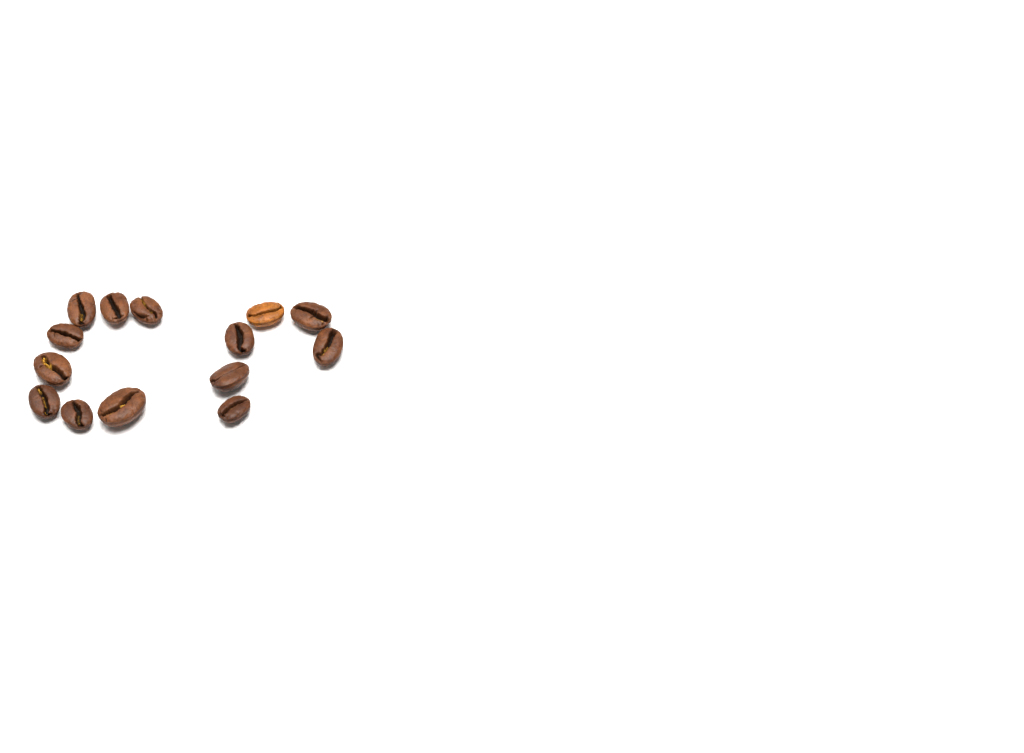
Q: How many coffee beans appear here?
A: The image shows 14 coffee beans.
